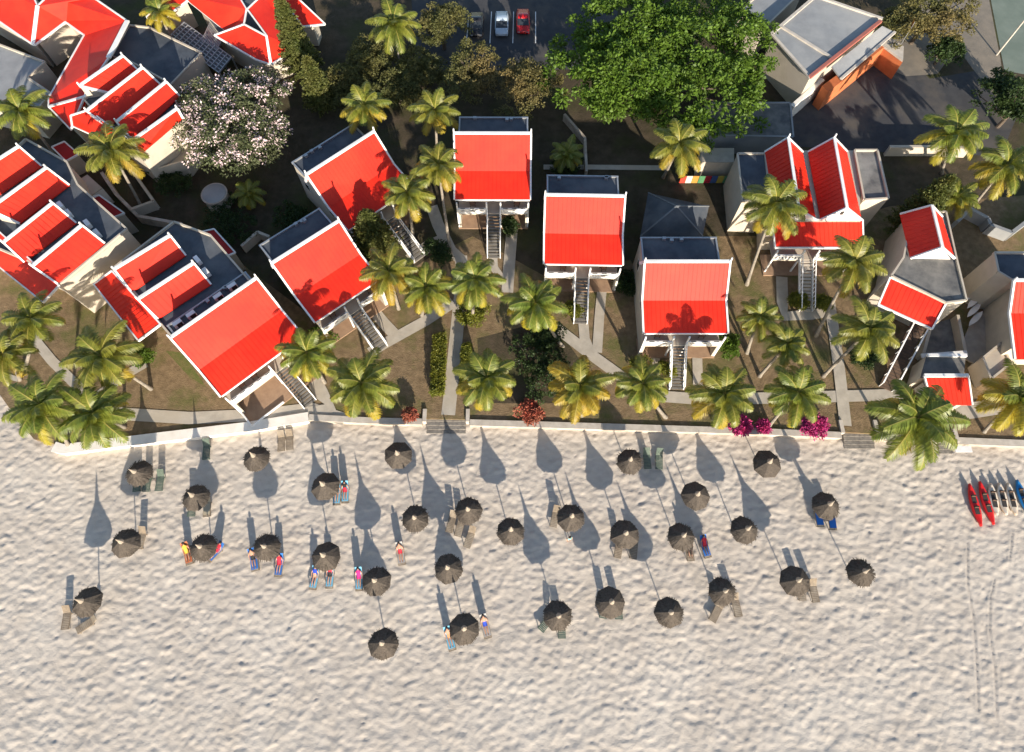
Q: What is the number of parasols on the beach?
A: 31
